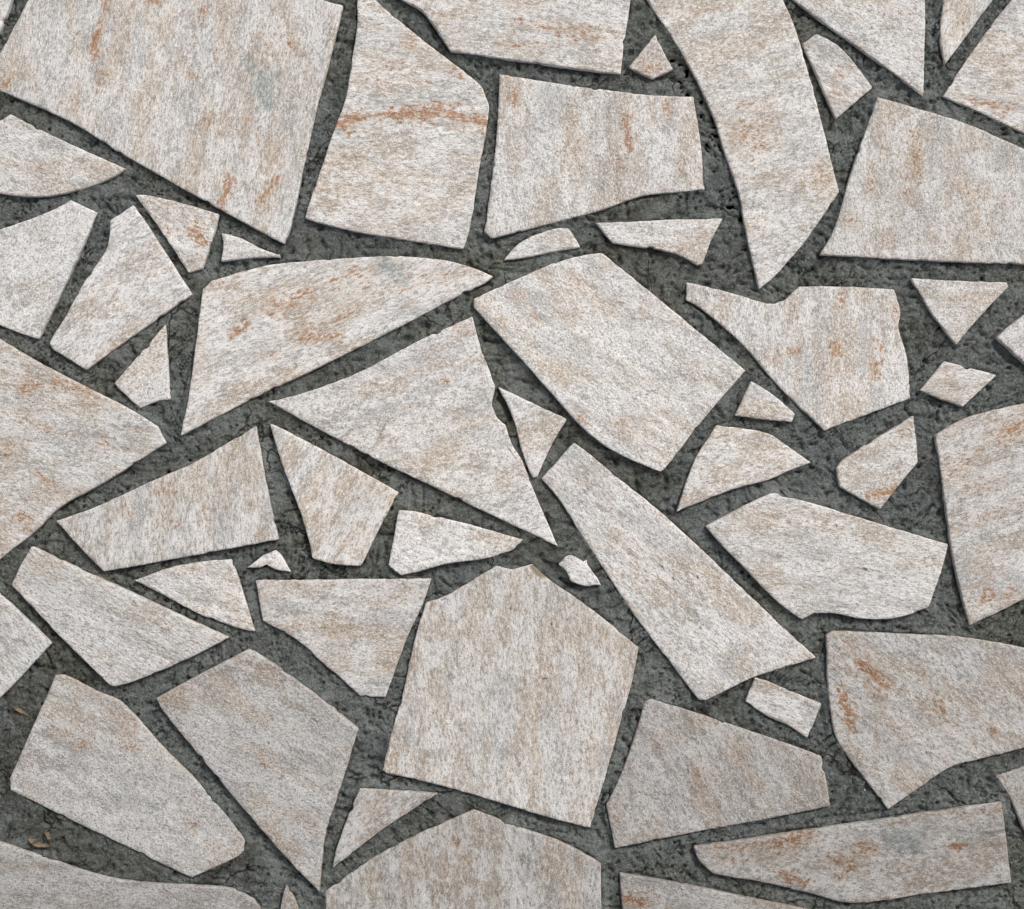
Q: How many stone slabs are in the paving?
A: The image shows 57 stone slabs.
